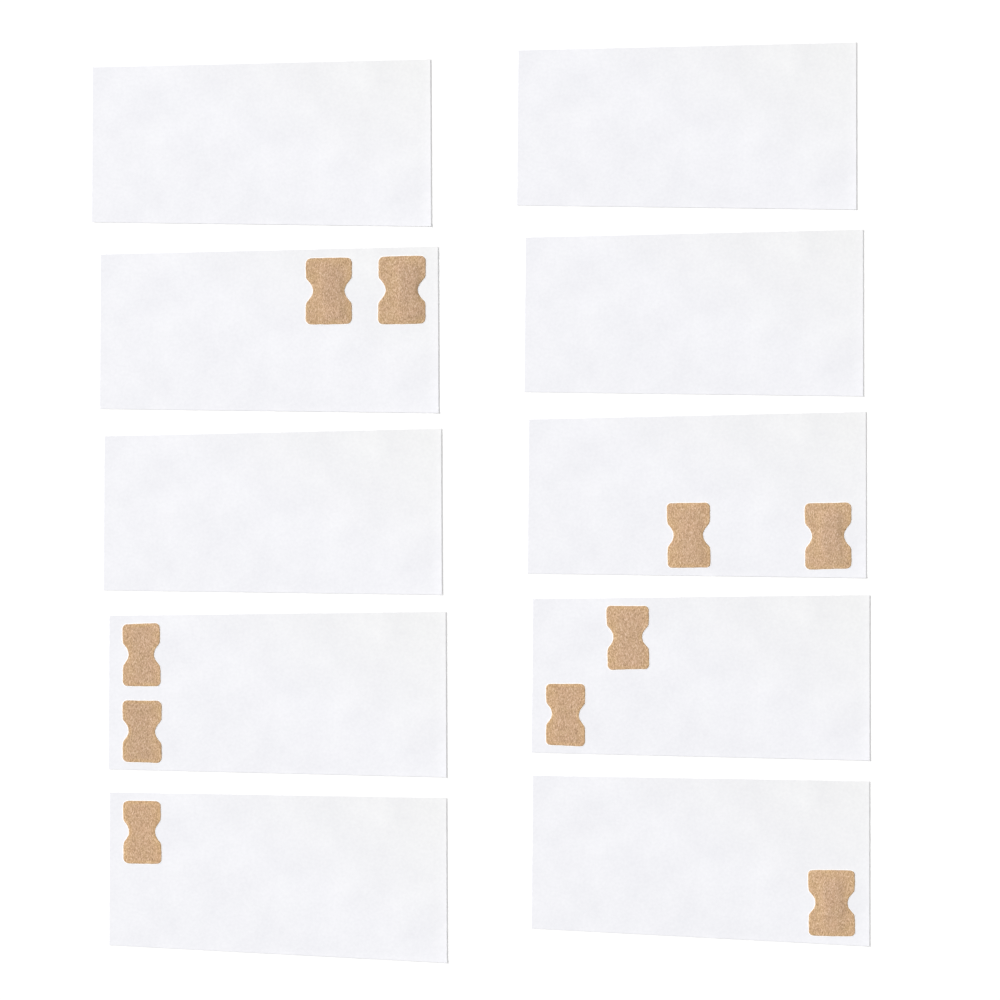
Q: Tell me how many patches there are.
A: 10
